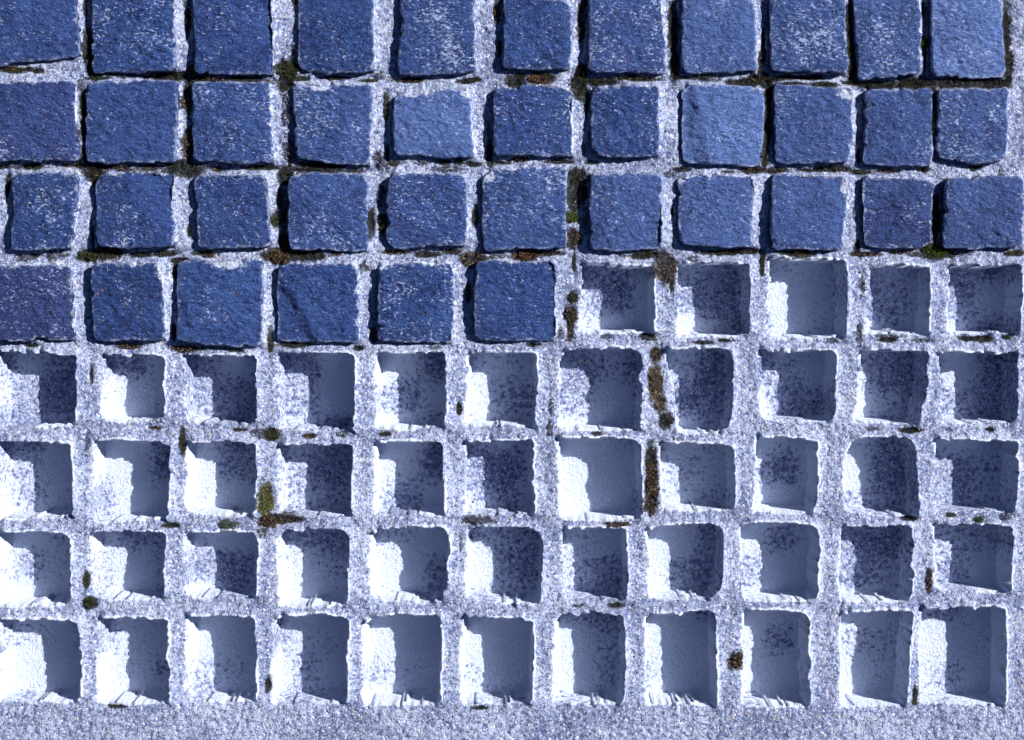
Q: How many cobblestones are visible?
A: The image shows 39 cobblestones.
